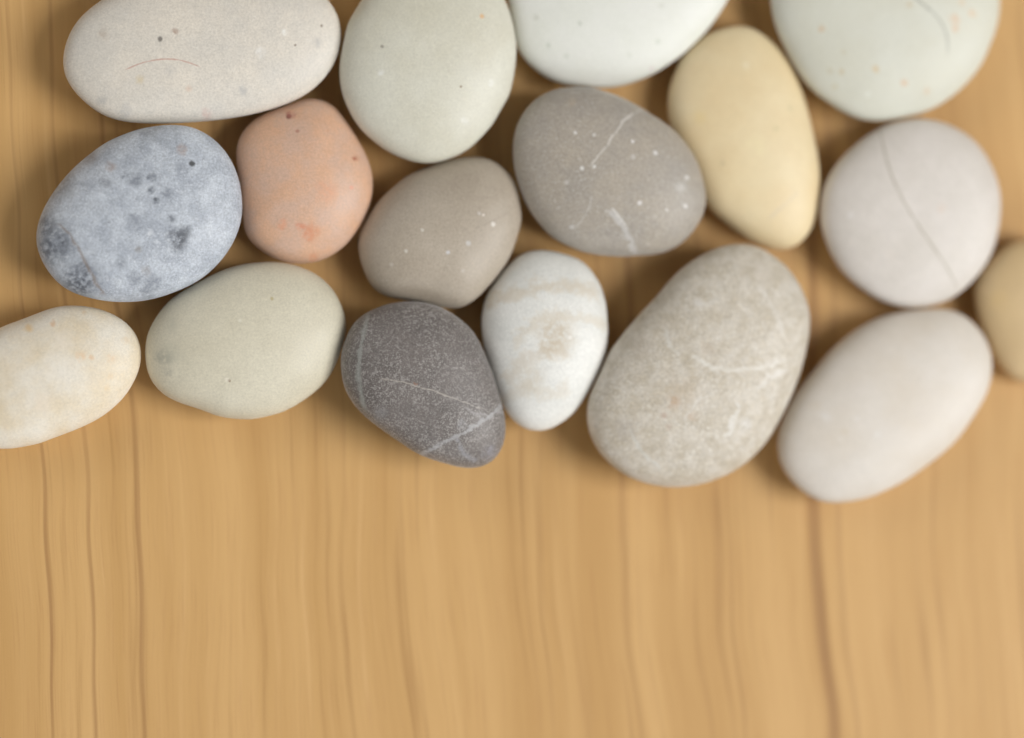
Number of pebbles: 17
